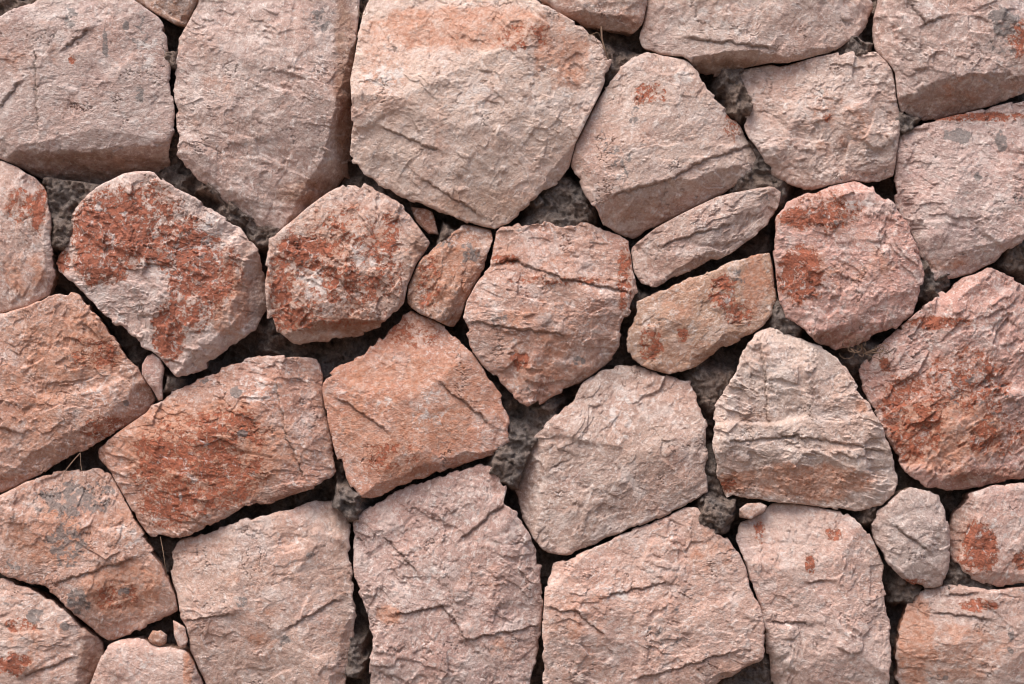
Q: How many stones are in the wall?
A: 39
